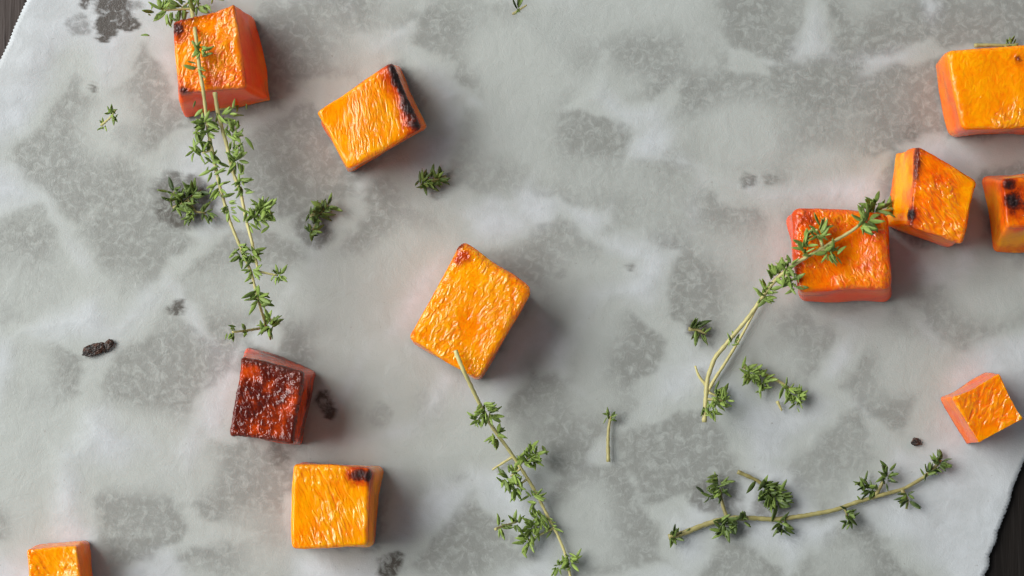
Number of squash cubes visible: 11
